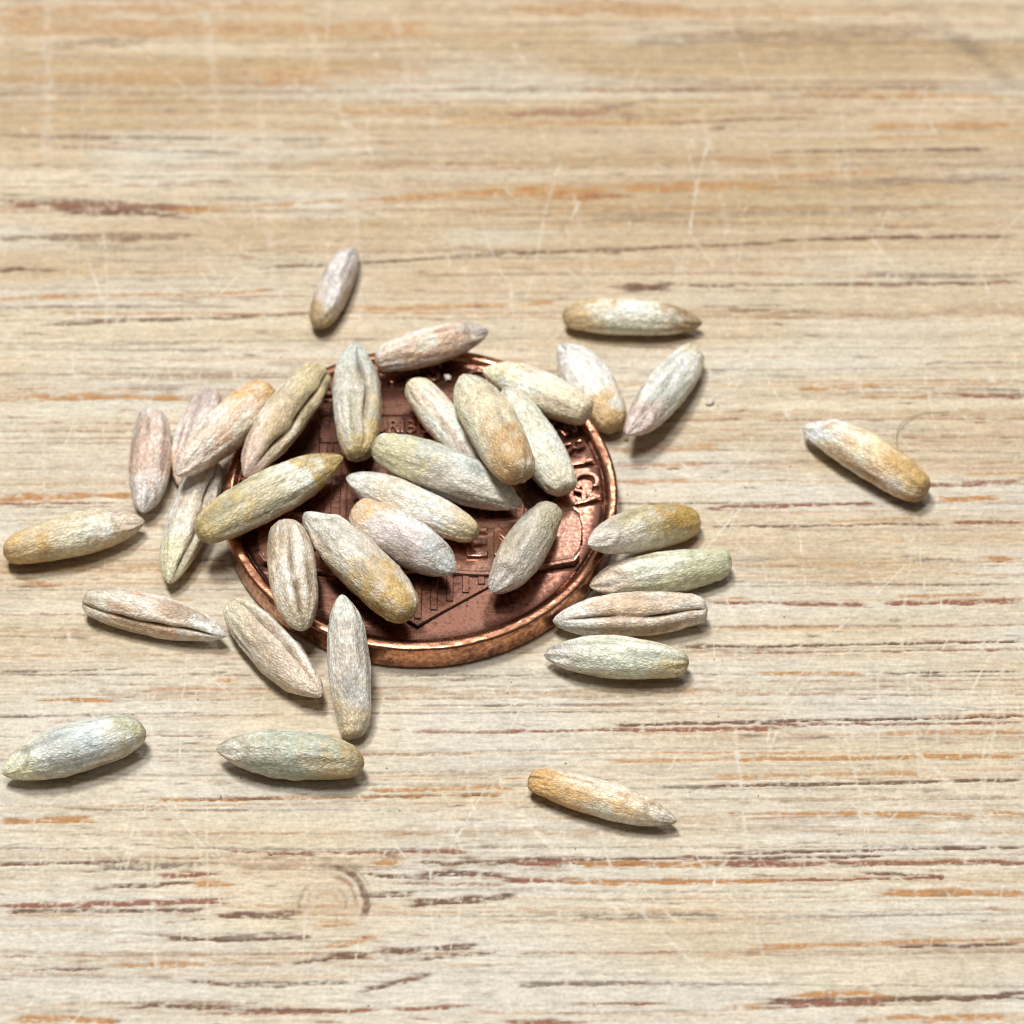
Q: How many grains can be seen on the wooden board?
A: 34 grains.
